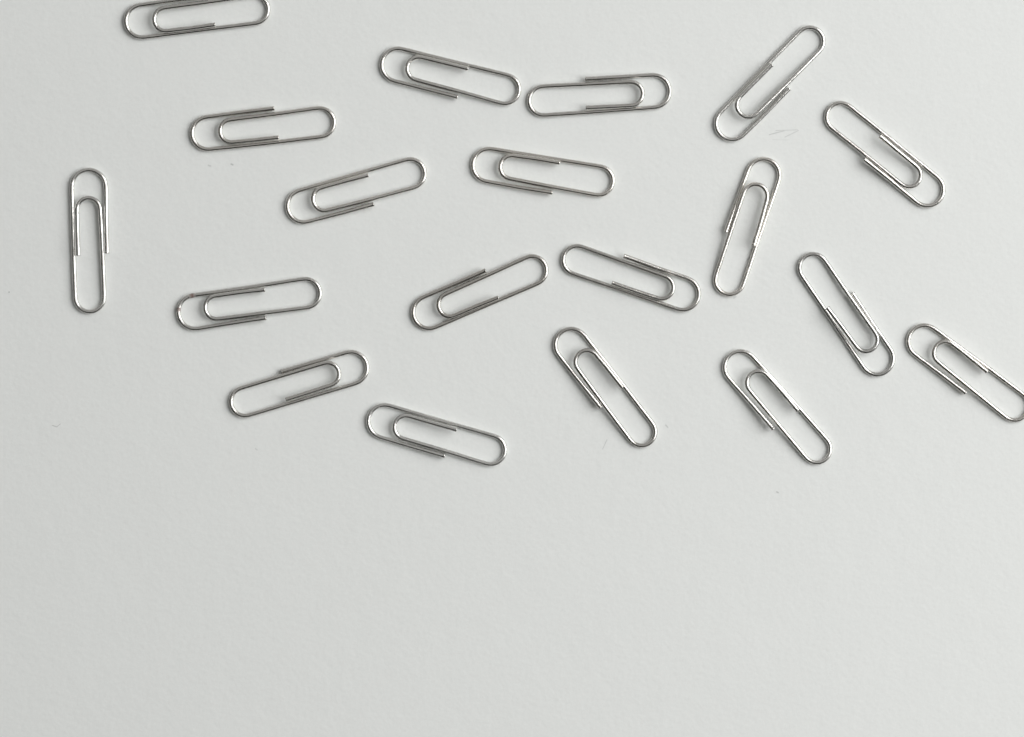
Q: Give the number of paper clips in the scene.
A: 19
